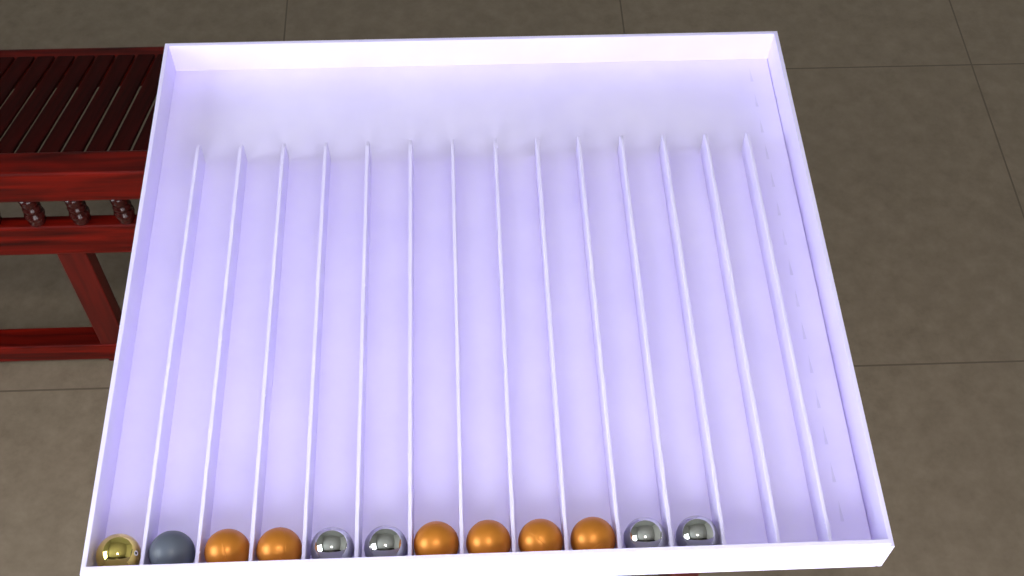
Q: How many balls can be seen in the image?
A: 12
